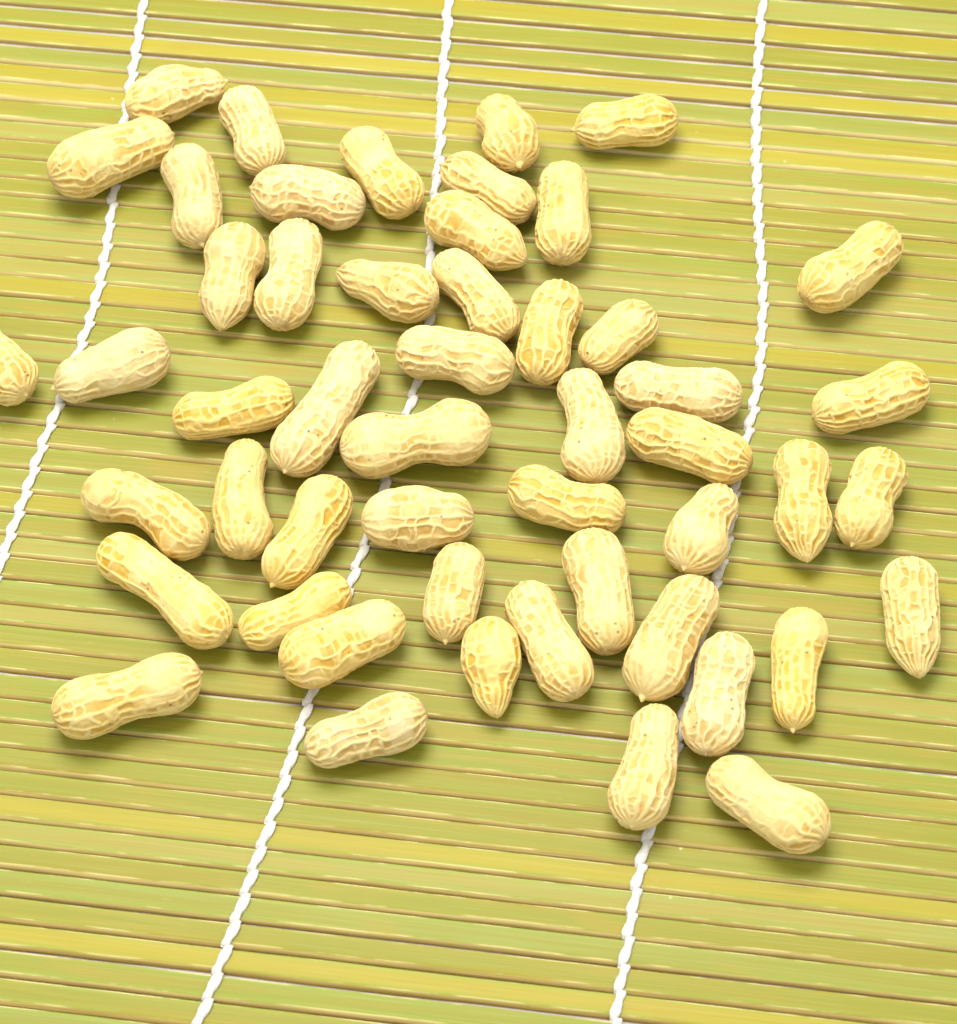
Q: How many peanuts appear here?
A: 51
